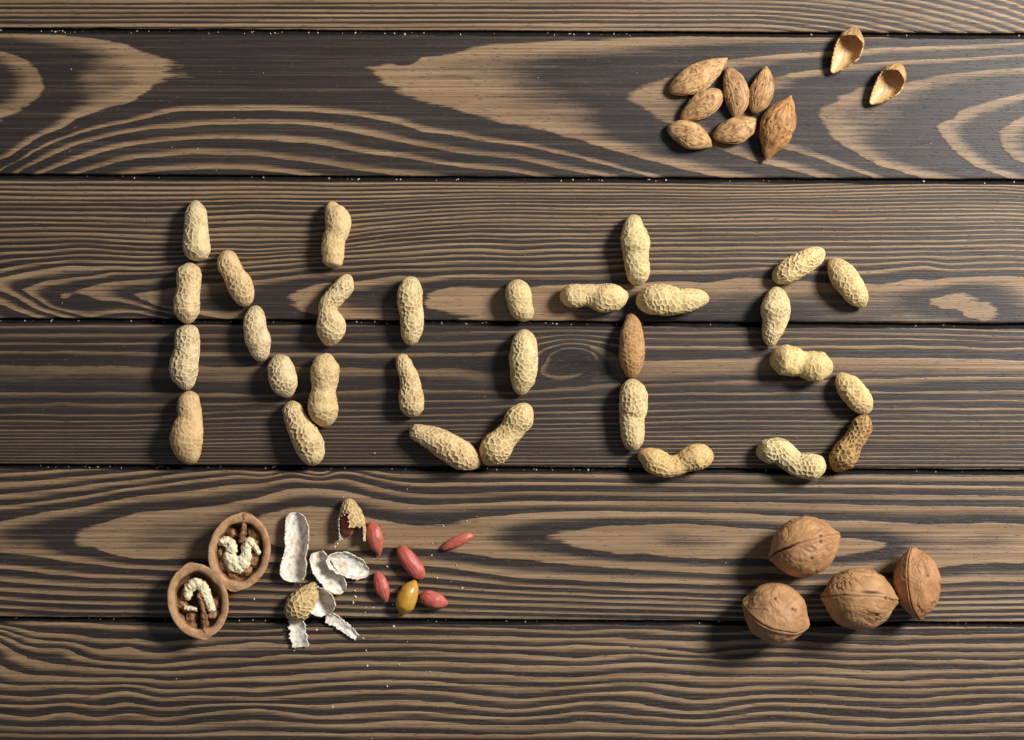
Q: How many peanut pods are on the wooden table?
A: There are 30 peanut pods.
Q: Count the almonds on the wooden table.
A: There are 7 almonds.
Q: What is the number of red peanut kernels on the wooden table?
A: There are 6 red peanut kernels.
